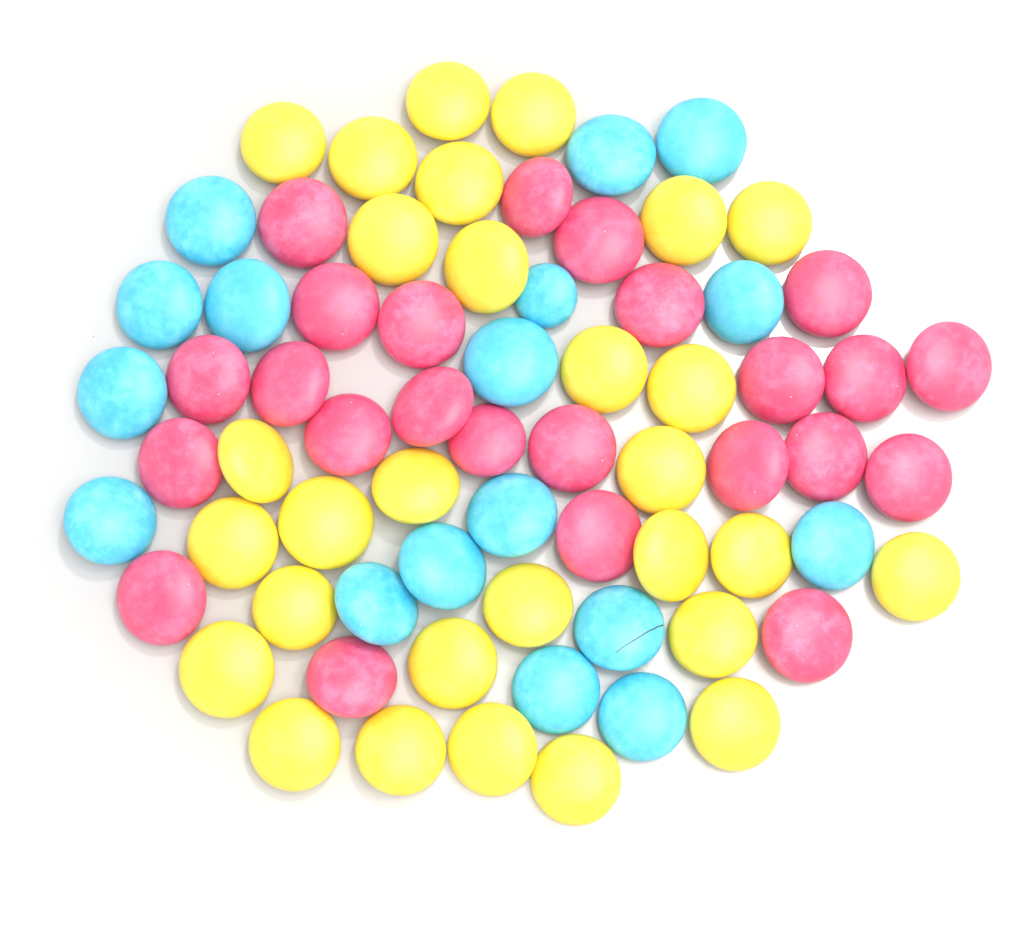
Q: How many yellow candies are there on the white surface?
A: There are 29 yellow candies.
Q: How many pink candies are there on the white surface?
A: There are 24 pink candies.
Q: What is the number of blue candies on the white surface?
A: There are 17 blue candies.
